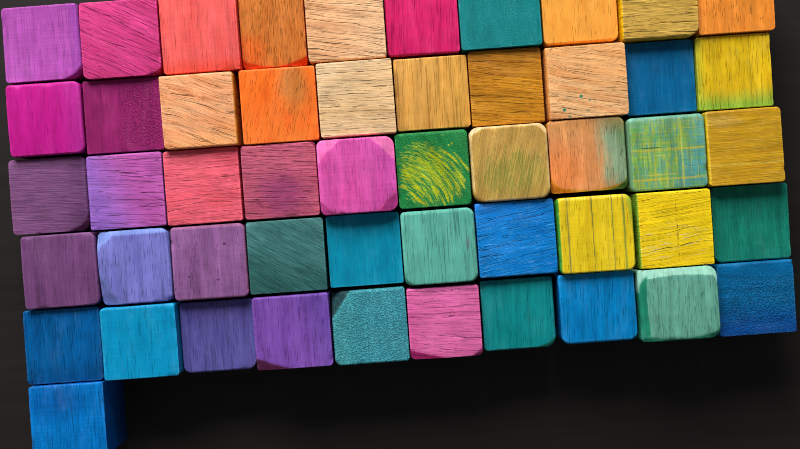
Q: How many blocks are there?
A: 51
